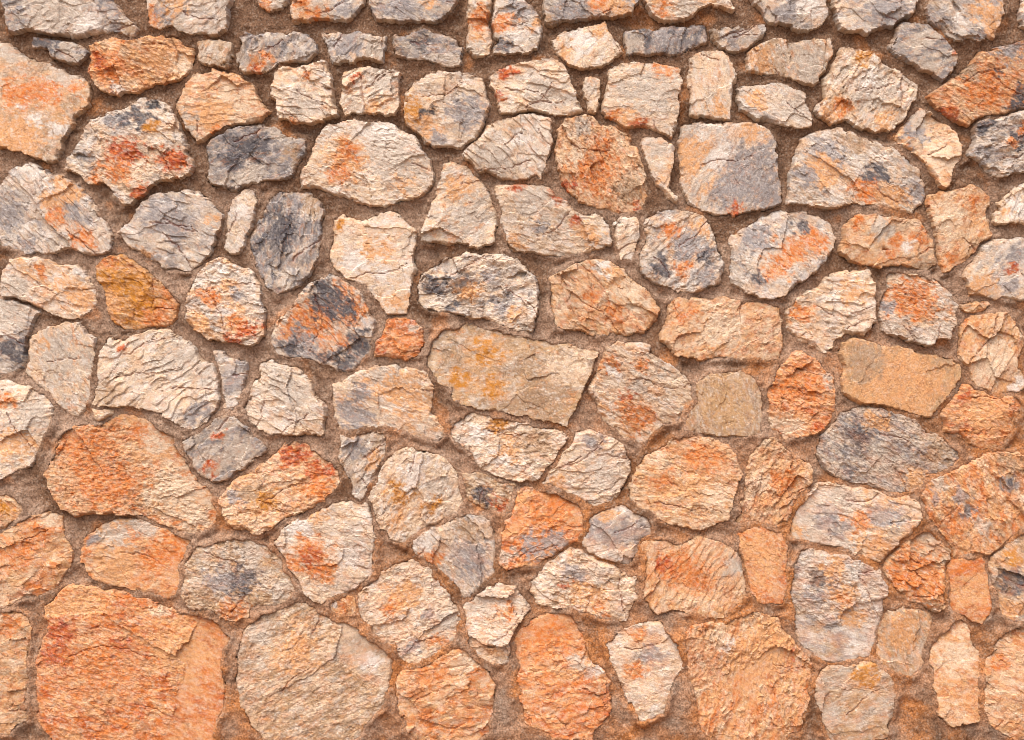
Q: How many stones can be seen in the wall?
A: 128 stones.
